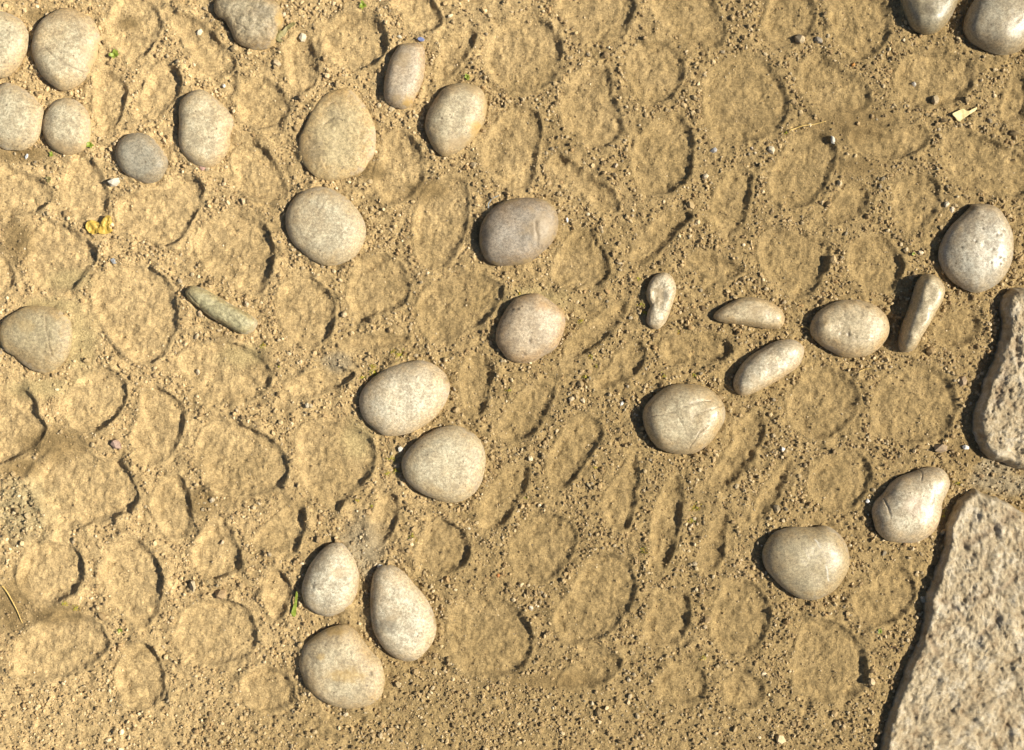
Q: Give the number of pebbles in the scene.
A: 31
